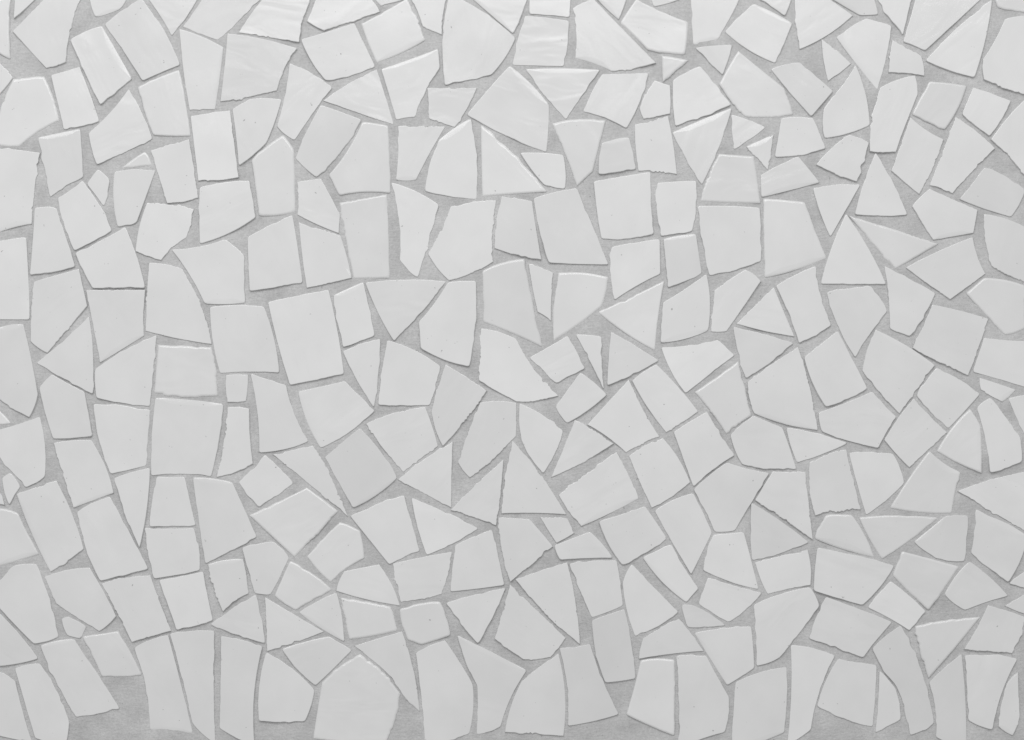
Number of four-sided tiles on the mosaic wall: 180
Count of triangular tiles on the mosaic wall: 55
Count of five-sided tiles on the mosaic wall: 48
